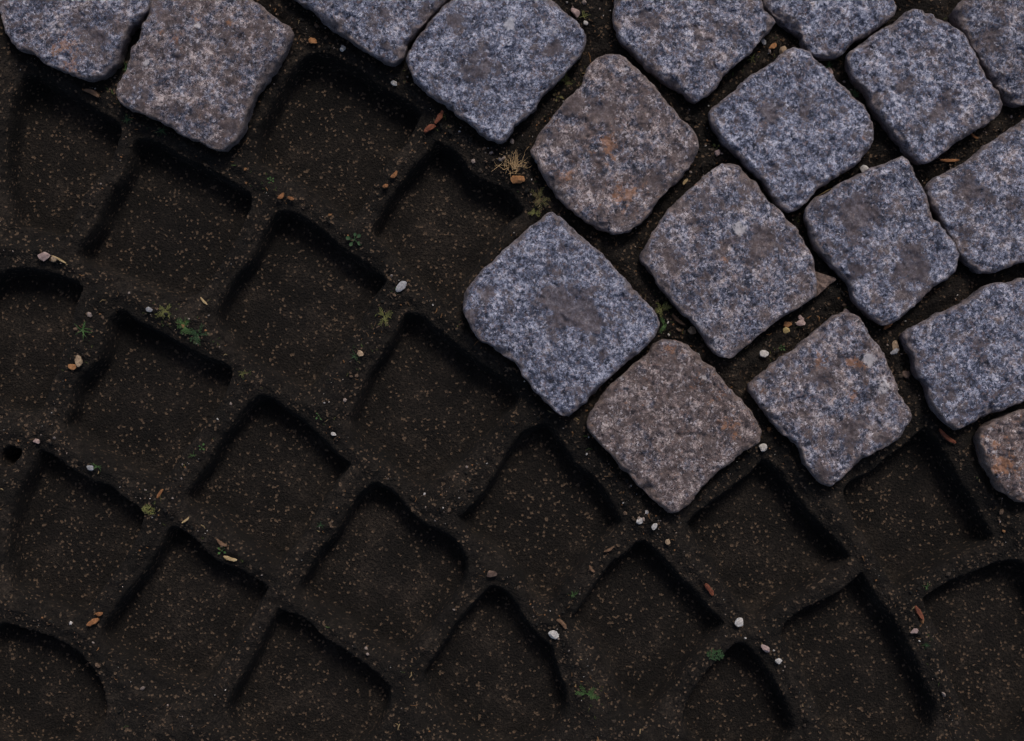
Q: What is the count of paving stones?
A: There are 18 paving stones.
